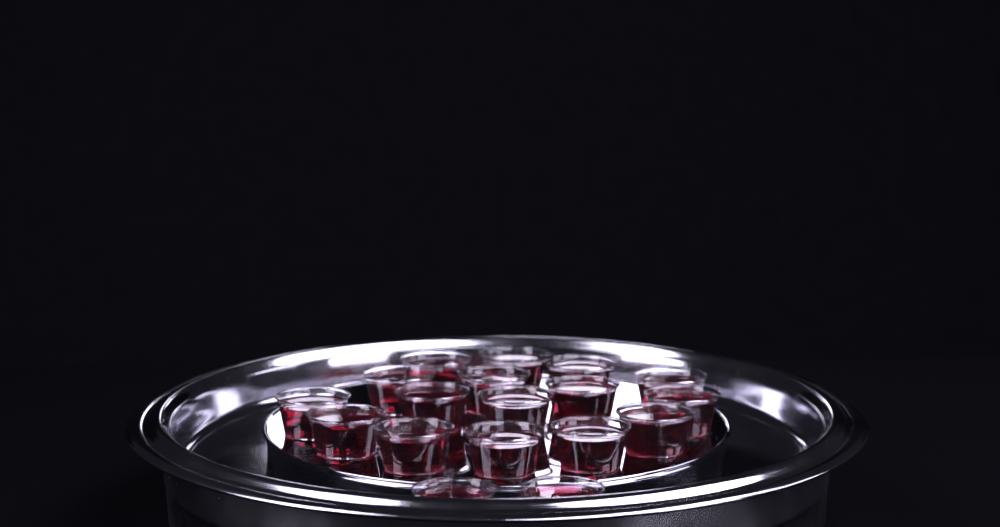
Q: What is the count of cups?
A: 18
